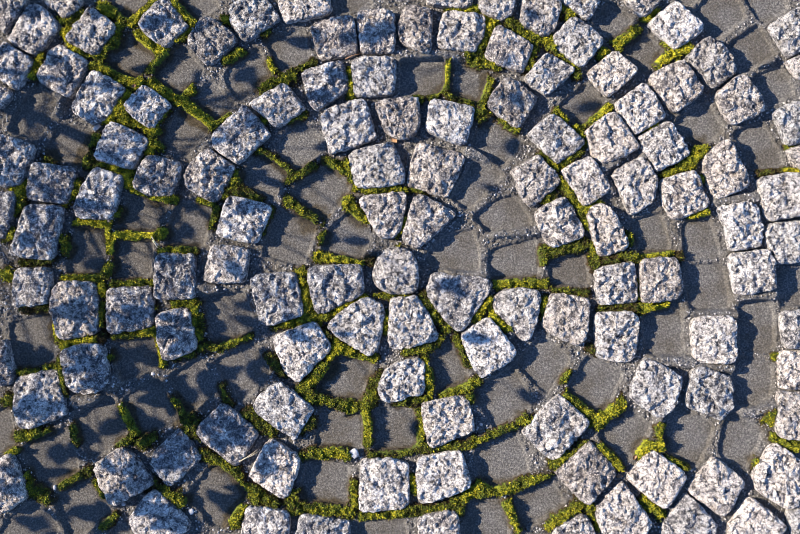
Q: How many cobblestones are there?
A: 122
